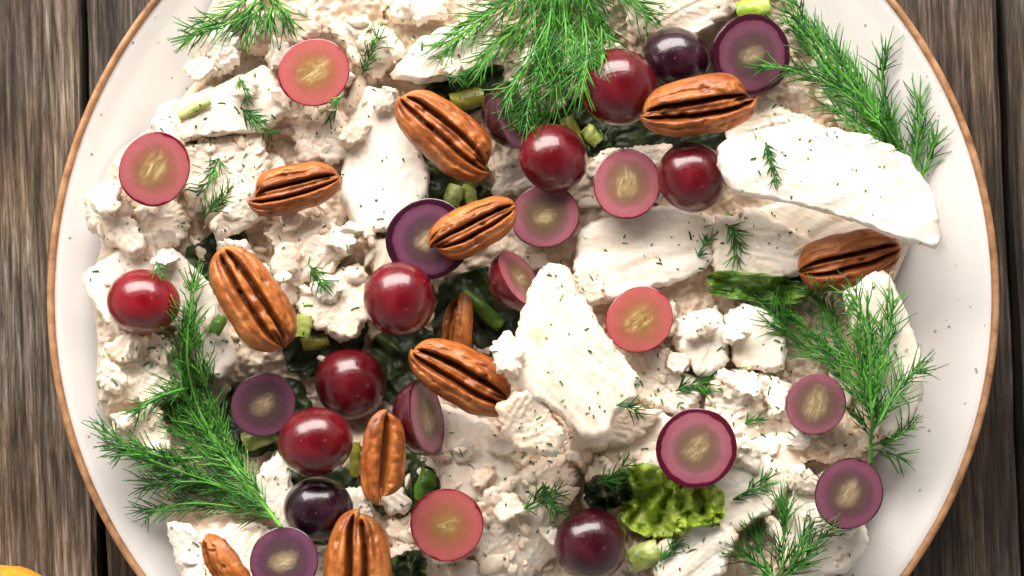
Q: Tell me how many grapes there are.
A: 26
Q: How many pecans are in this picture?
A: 11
